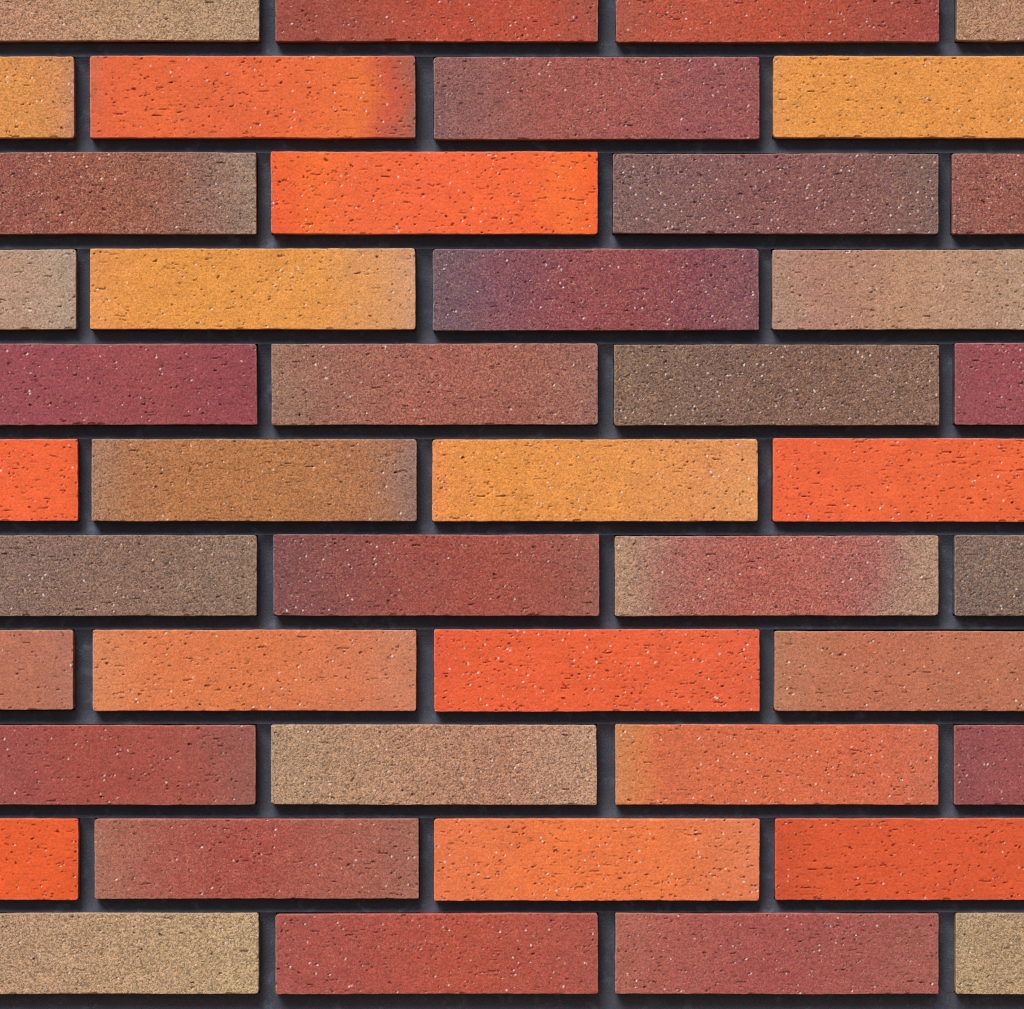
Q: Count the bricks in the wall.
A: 44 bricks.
